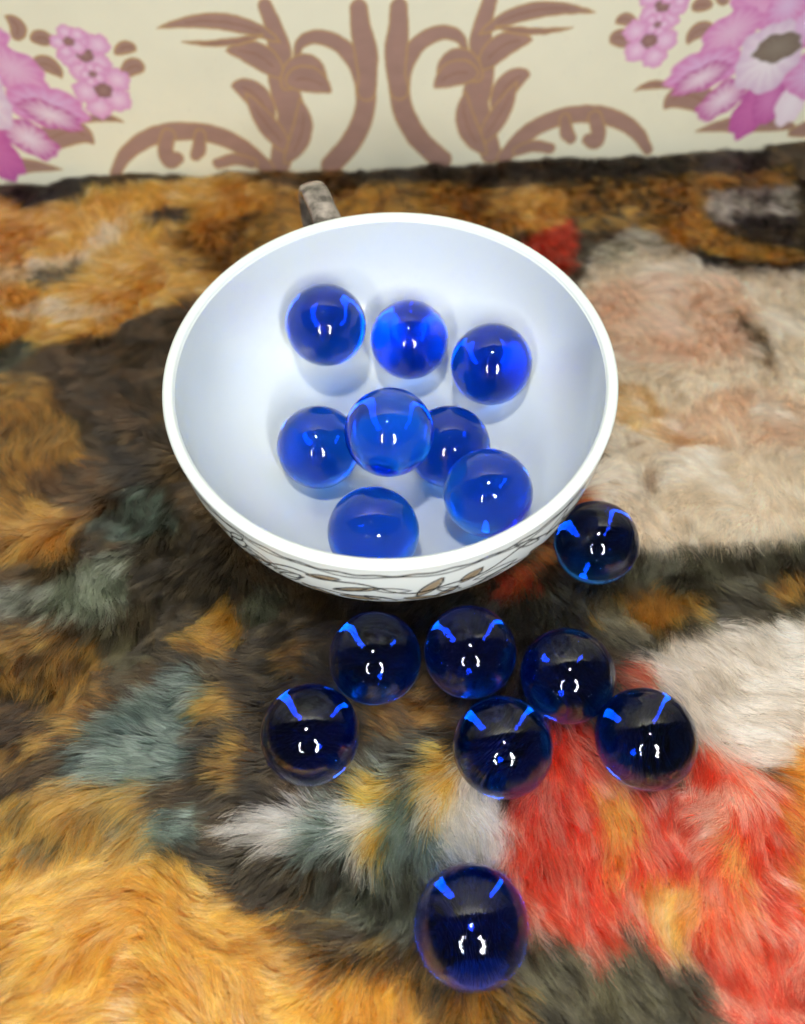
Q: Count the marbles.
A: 16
